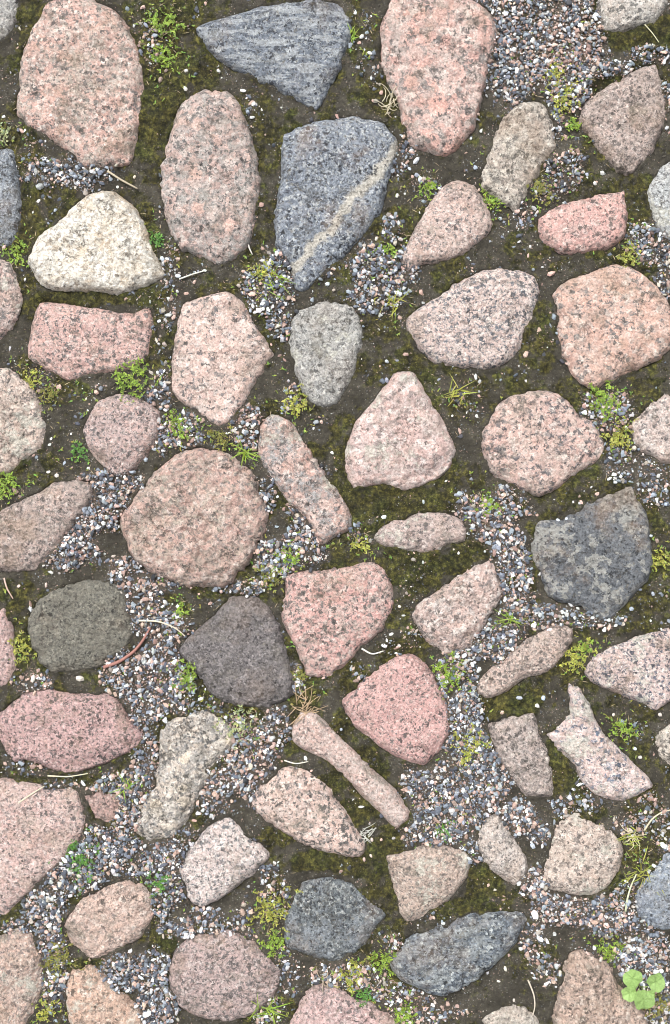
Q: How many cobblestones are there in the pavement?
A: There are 61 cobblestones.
